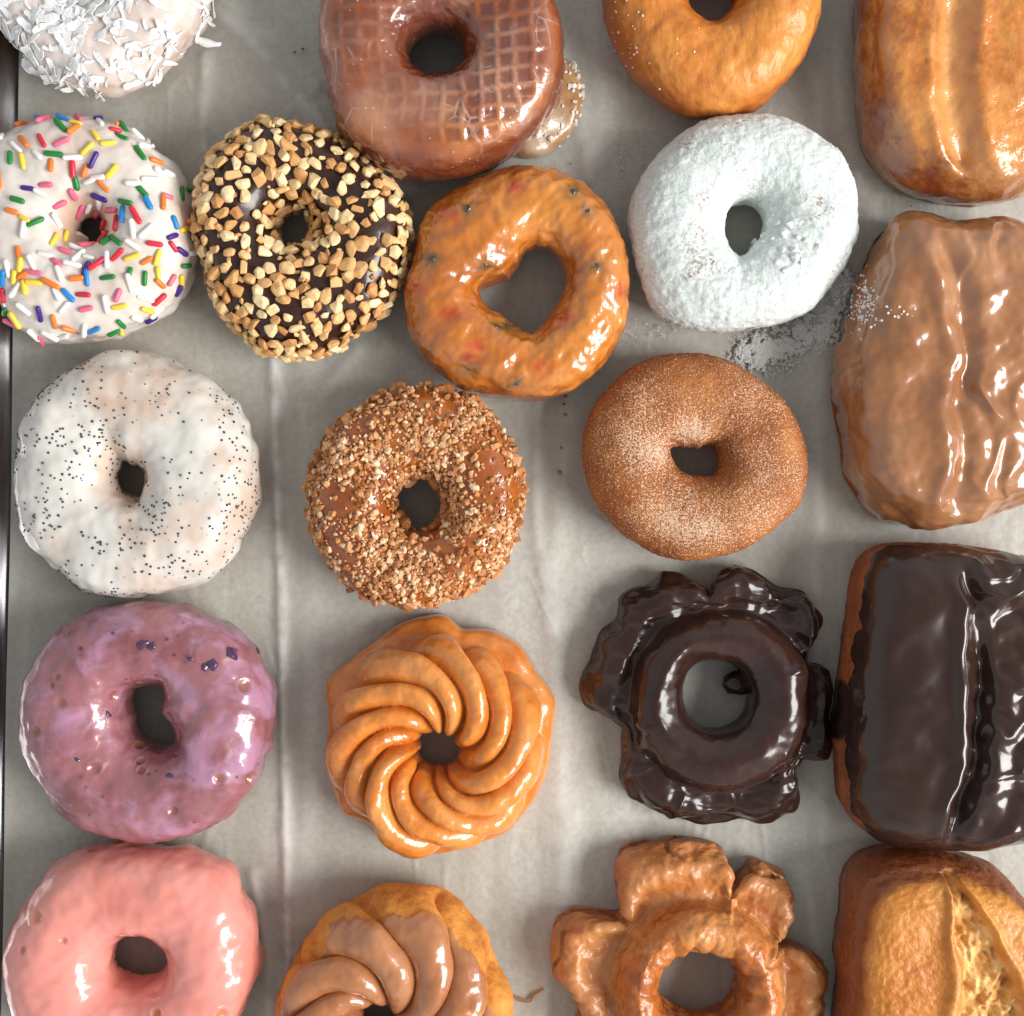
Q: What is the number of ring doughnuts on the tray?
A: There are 16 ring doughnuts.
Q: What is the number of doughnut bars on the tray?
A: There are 4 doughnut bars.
